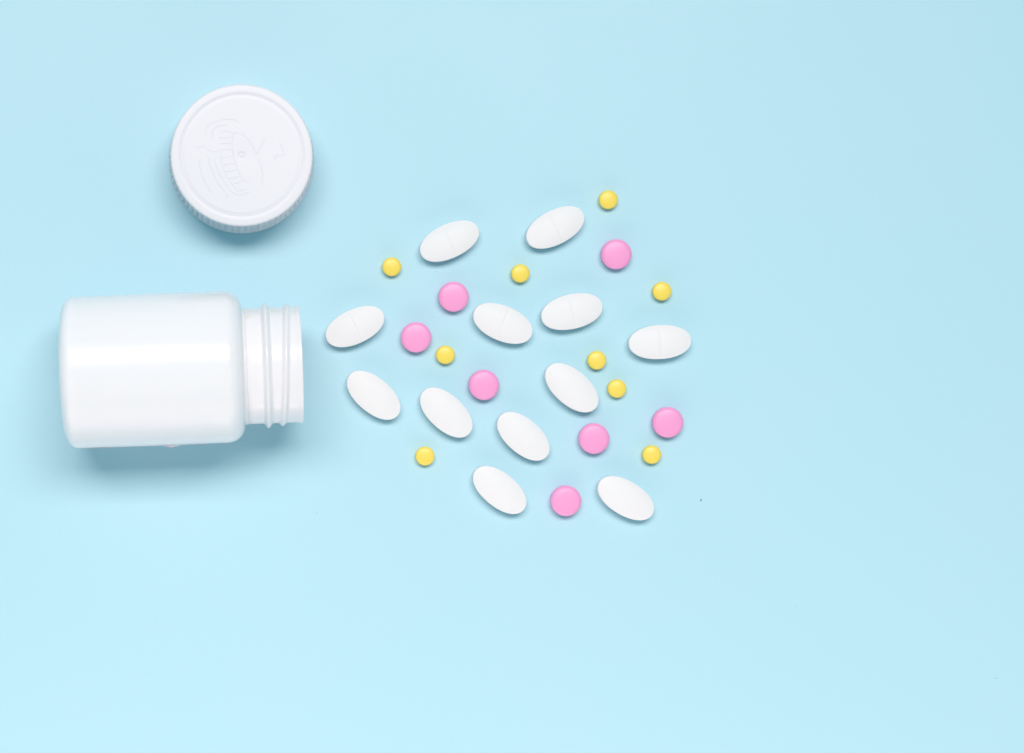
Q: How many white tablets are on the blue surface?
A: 12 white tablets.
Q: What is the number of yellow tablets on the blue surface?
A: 9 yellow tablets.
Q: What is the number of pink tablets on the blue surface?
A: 7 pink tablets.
